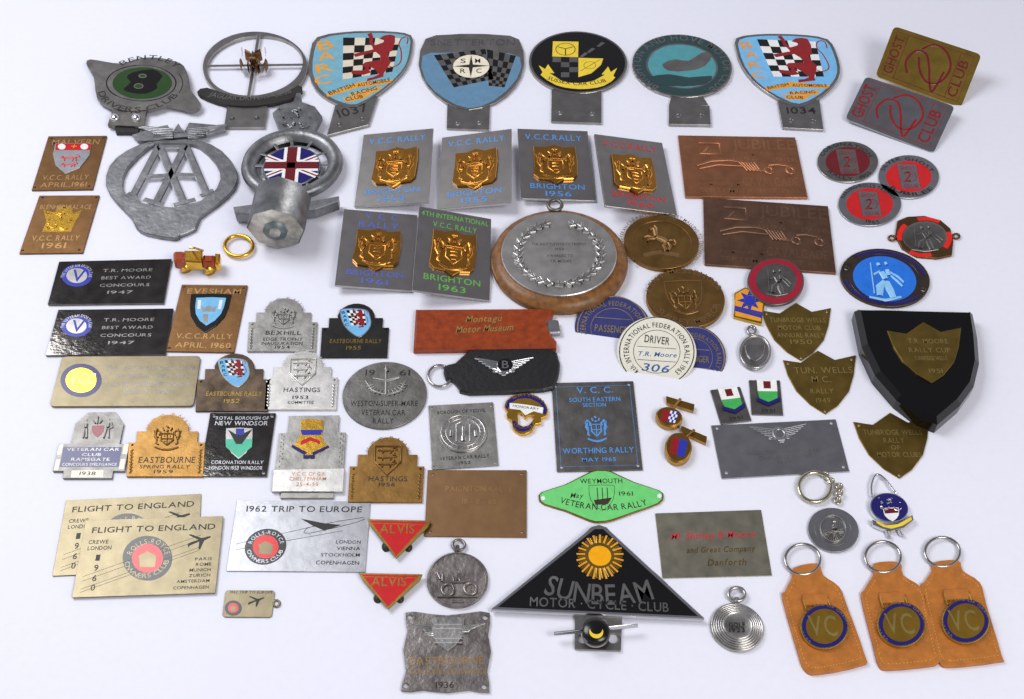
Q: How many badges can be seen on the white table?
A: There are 72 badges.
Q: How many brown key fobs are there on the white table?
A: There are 3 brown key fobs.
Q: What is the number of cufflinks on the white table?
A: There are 2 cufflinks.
